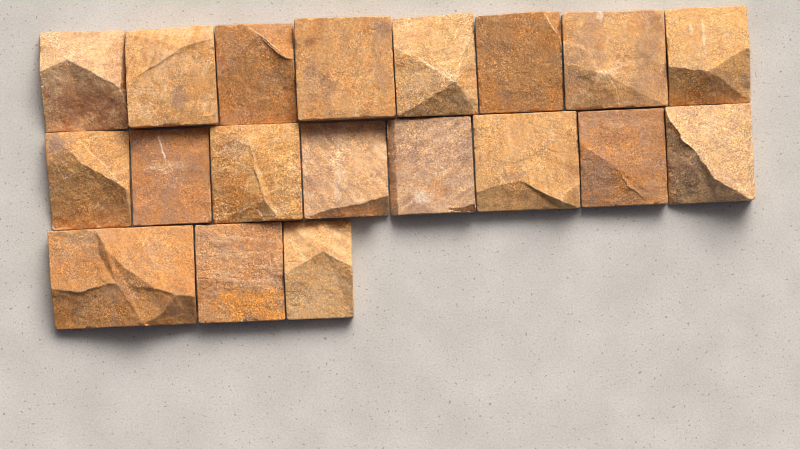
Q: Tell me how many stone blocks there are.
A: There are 19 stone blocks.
